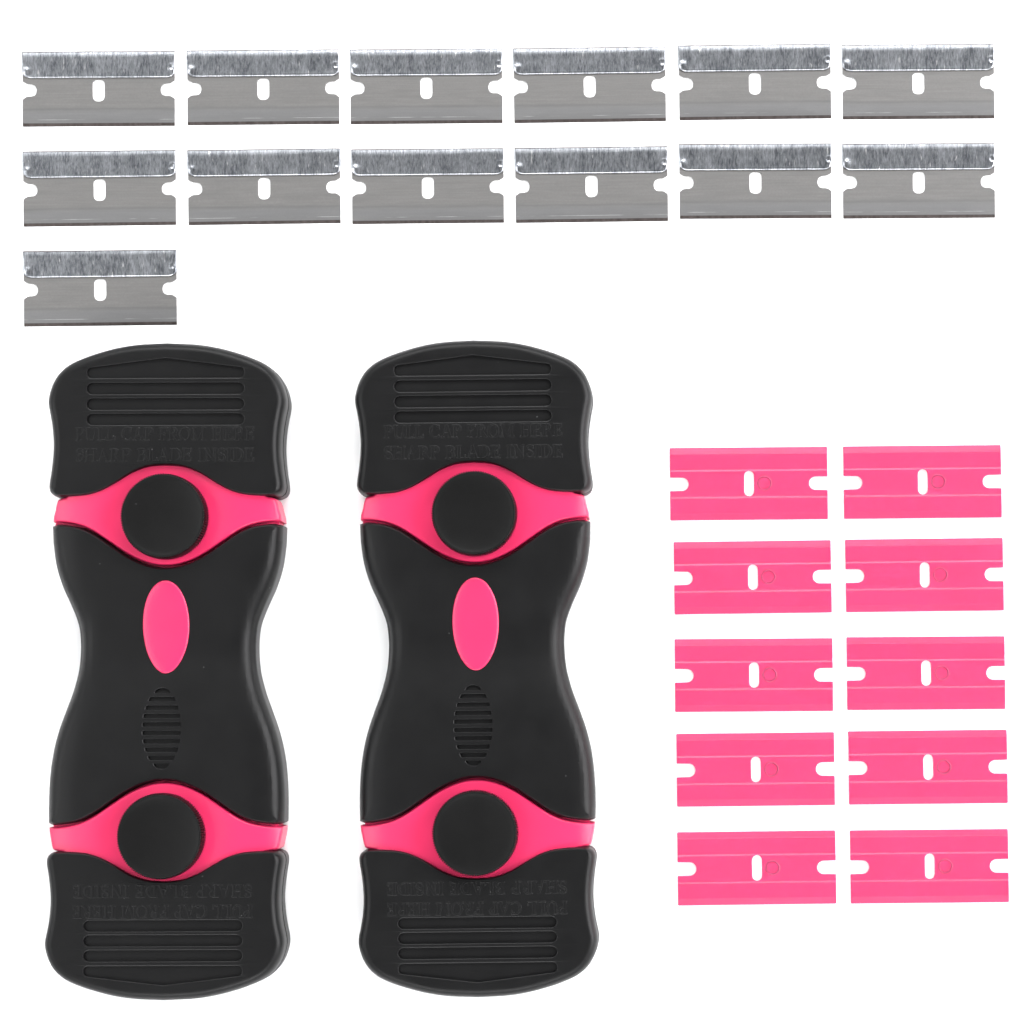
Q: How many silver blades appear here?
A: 13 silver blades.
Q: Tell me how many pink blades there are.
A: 10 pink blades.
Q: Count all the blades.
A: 23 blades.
